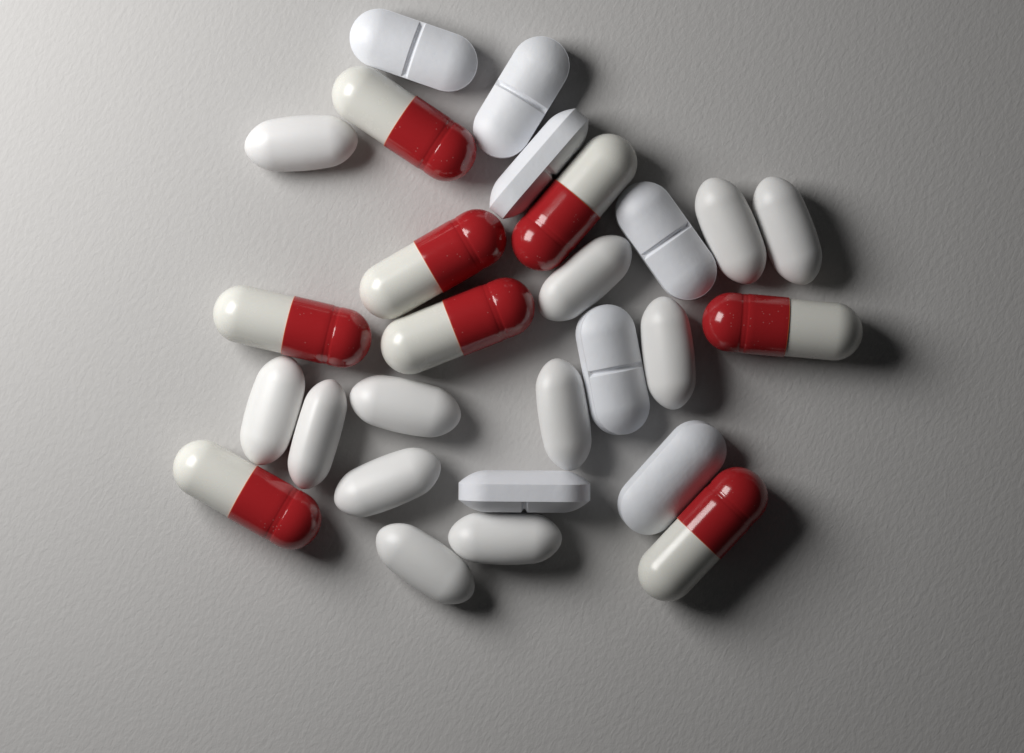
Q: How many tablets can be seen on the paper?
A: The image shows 19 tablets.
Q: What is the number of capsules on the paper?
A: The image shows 8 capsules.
